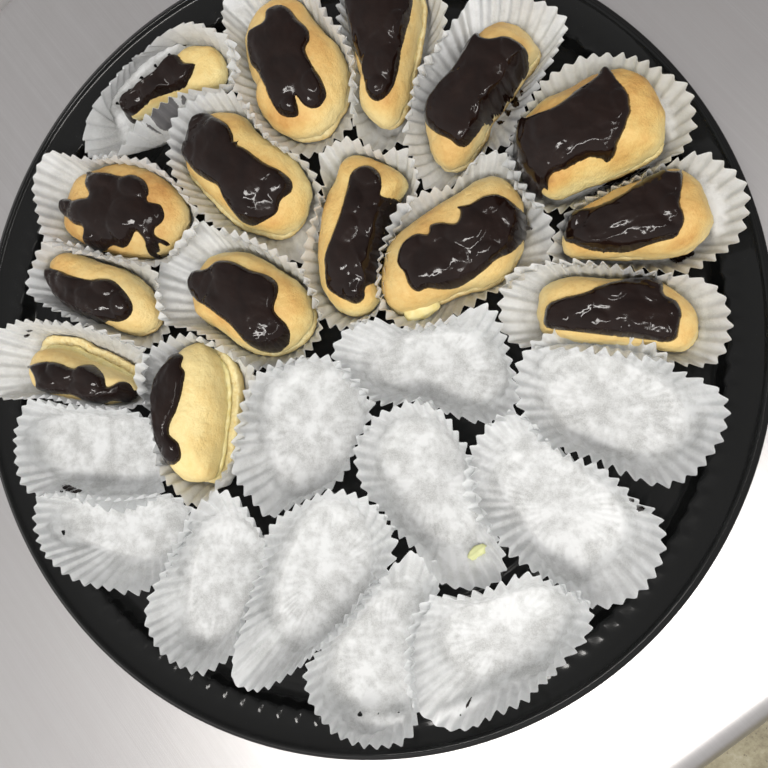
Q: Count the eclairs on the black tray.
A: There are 15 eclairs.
